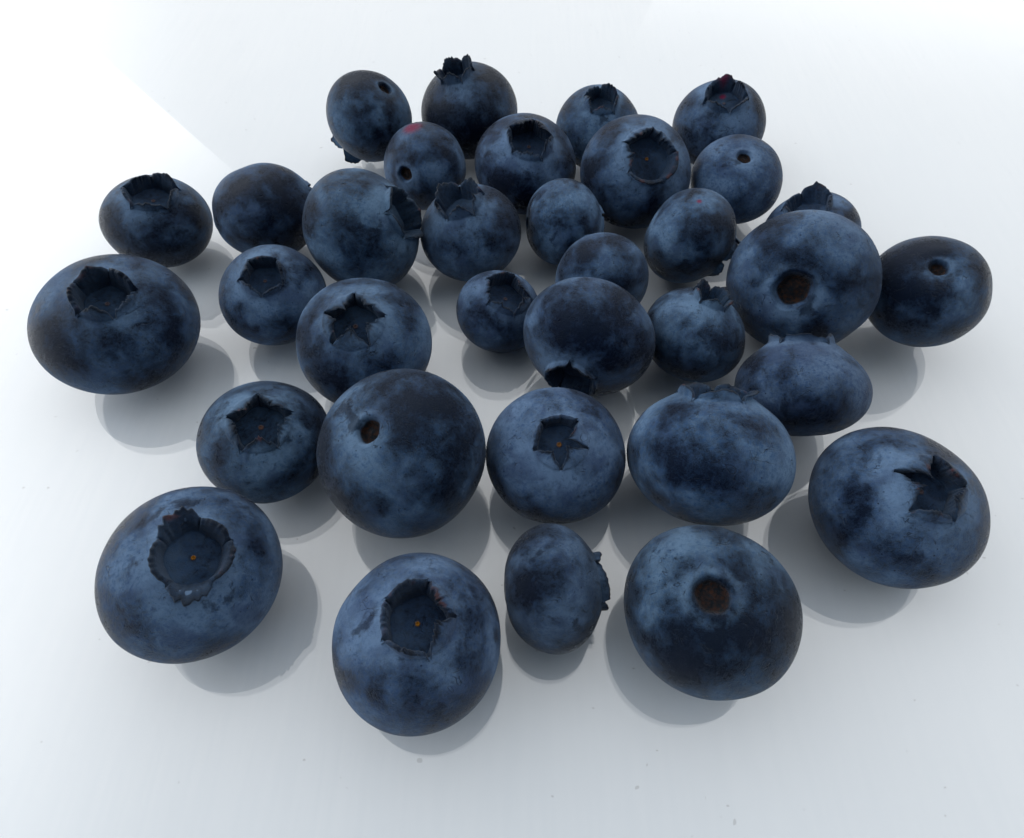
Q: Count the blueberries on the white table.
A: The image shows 34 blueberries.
